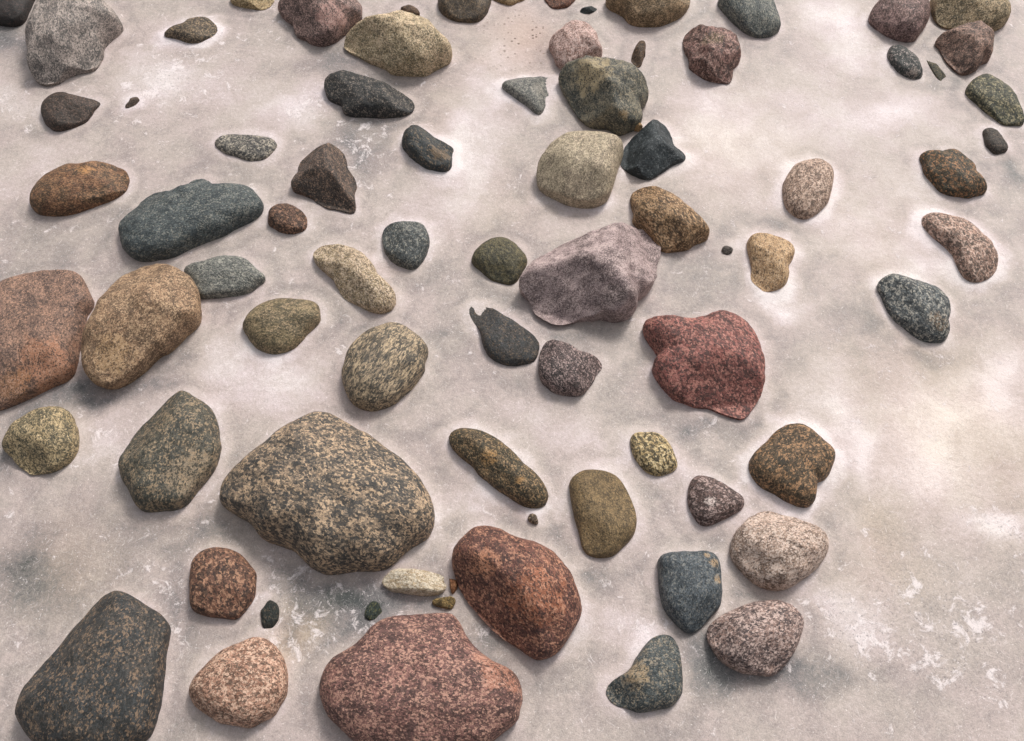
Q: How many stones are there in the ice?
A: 79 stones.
